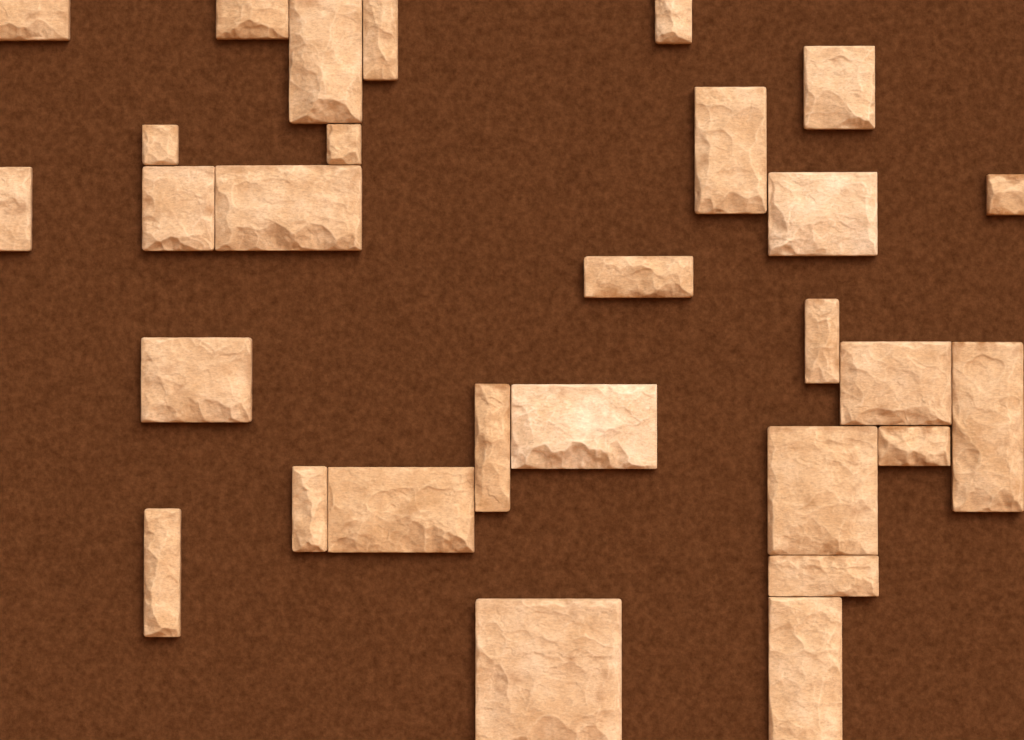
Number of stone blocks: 29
